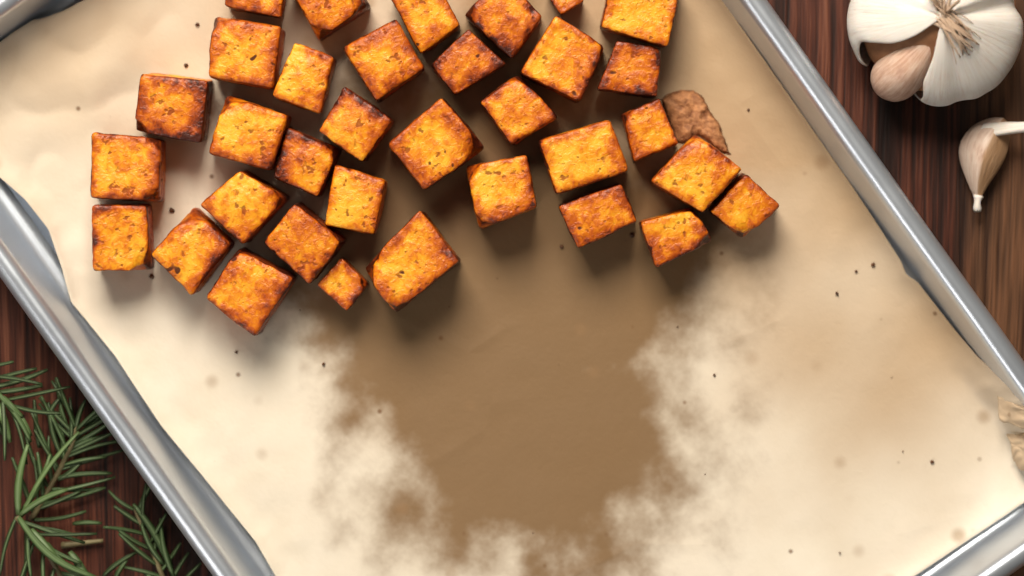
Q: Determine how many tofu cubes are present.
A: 34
